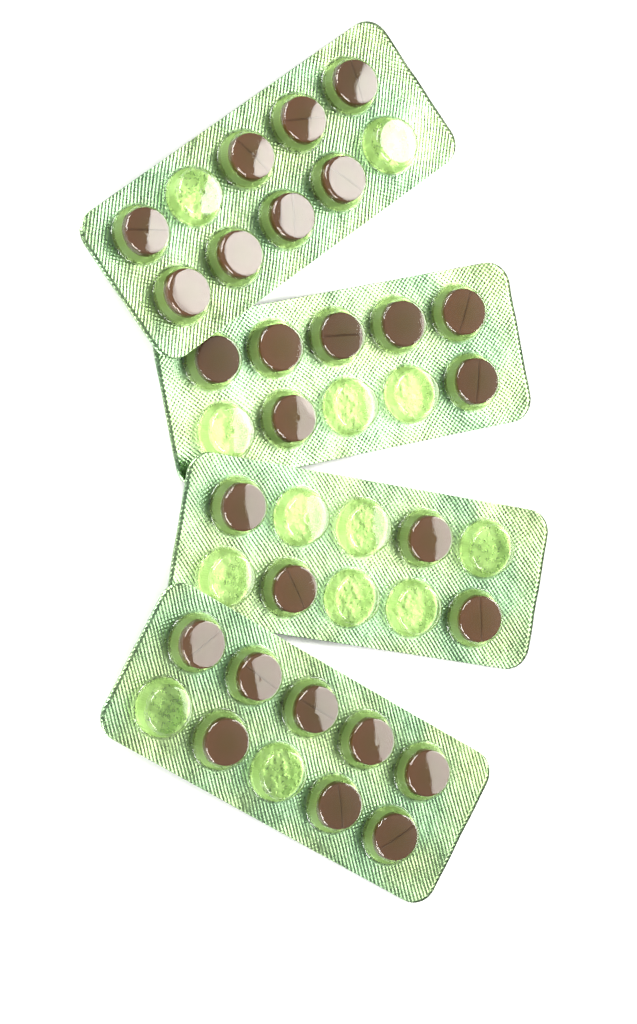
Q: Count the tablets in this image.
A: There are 27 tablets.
